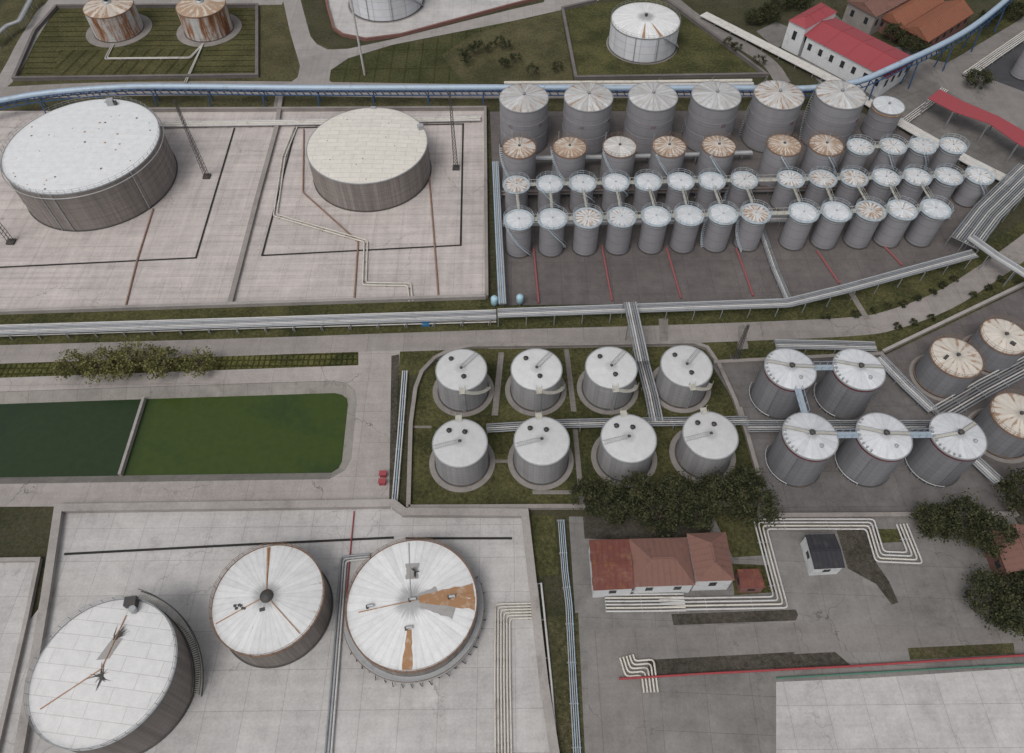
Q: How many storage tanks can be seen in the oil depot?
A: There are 72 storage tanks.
